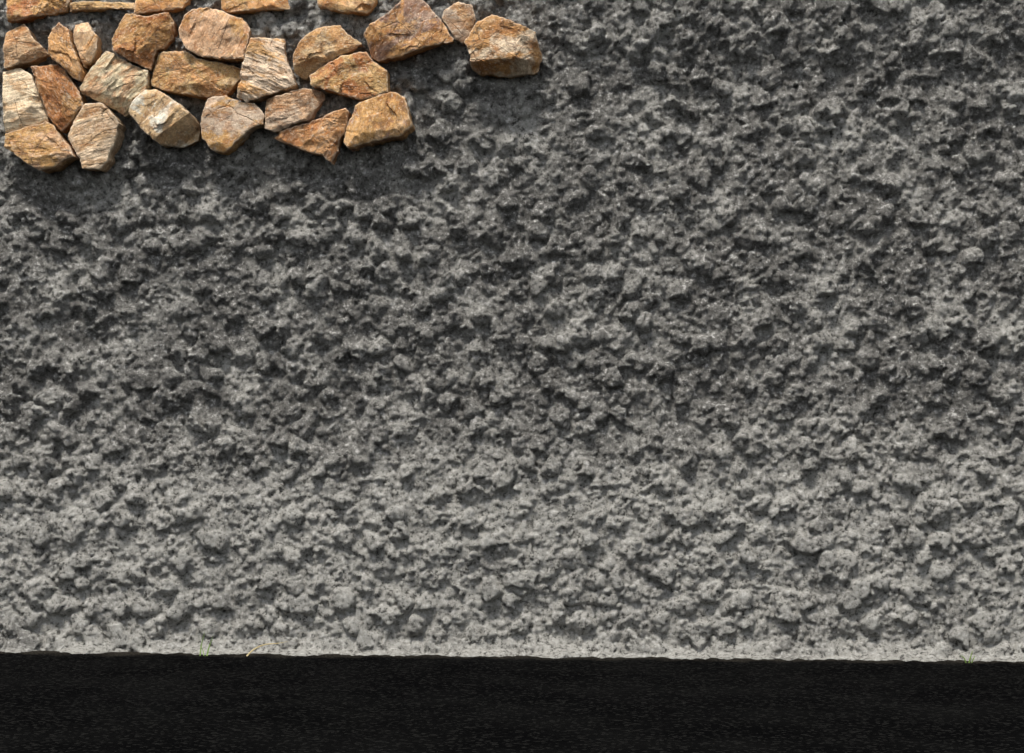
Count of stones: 27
